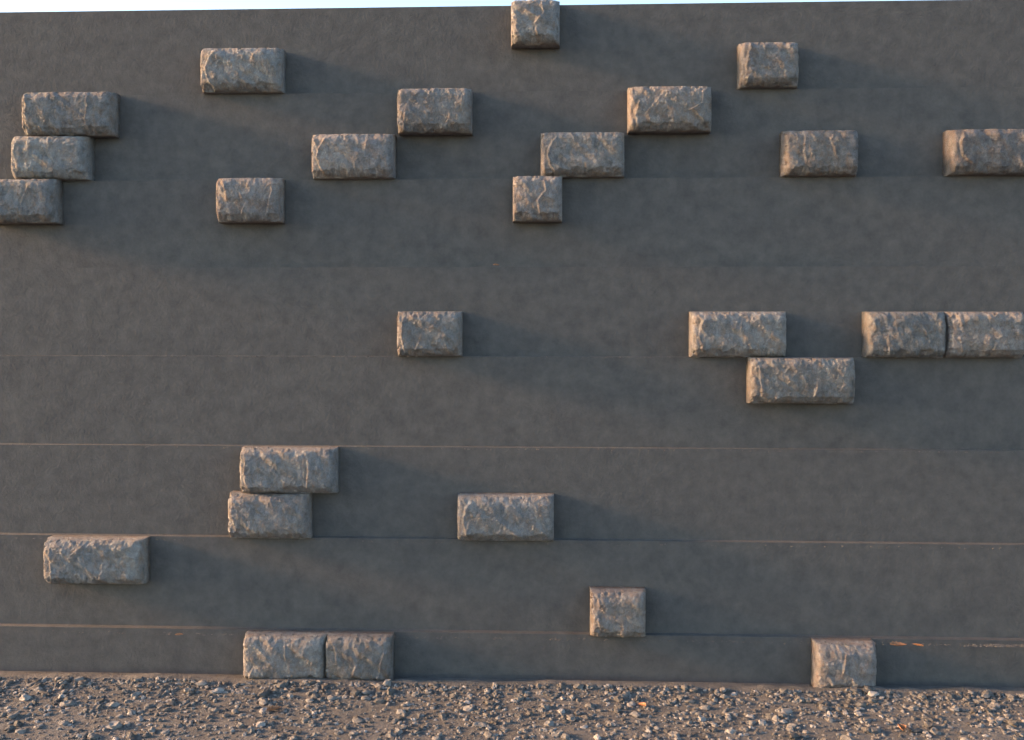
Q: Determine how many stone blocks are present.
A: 27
